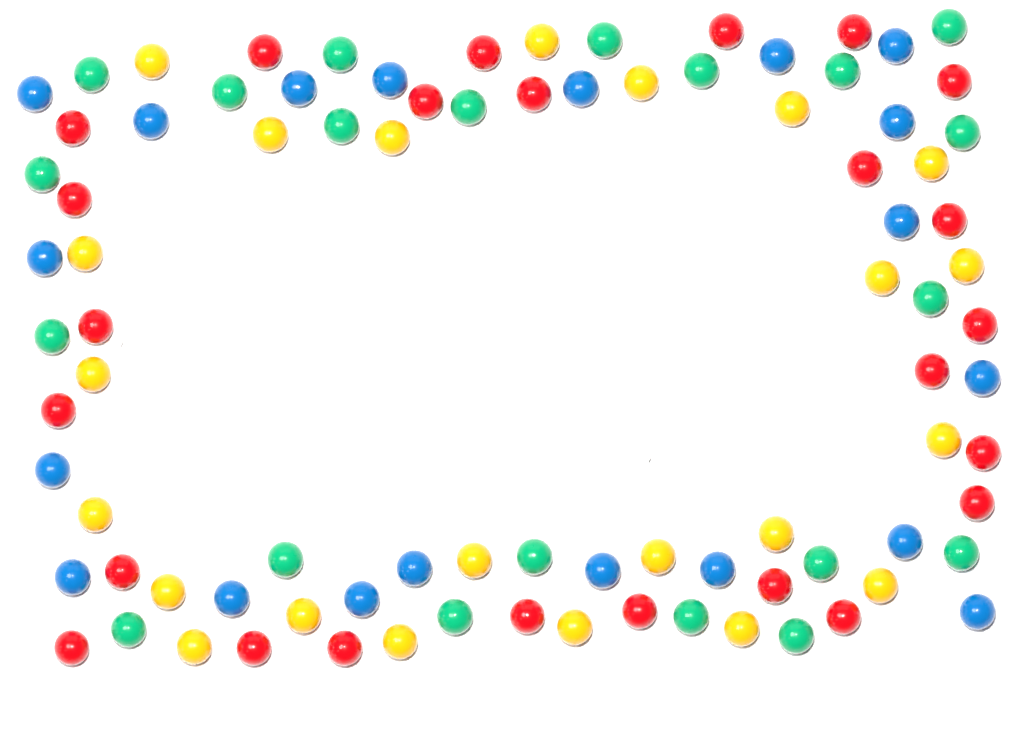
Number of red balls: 25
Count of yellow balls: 23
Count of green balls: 21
